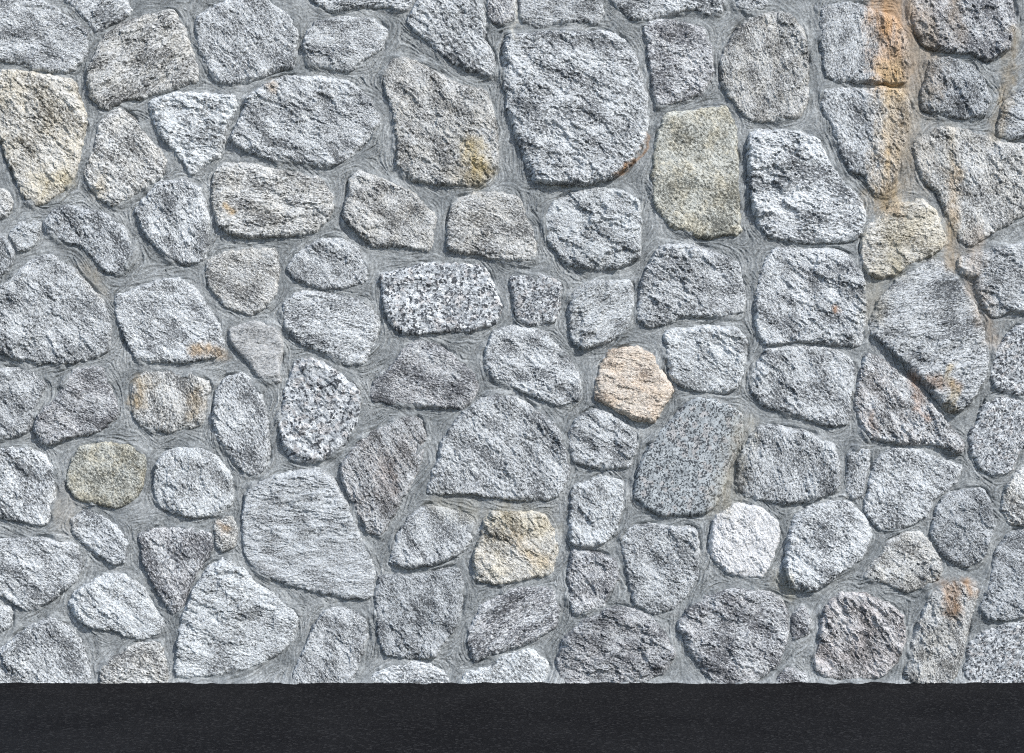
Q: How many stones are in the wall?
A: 106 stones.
